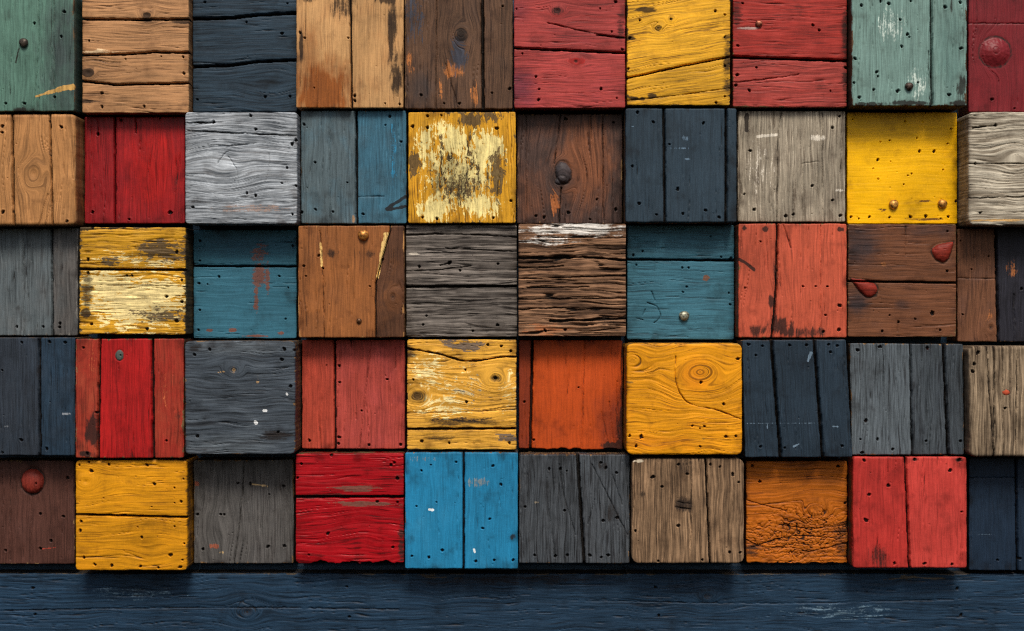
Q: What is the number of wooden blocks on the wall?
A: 50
